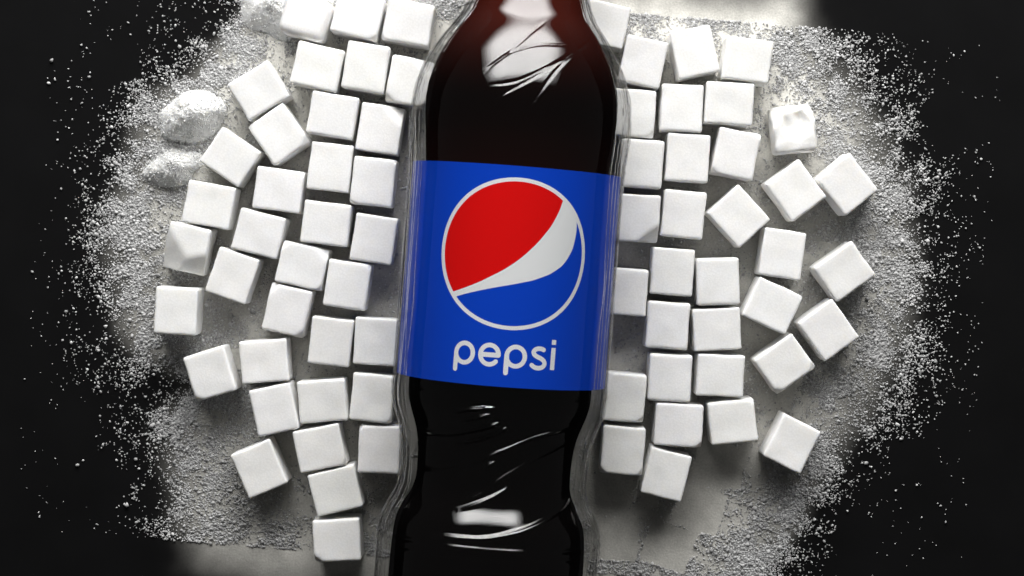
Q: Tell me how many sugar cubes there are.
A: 70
